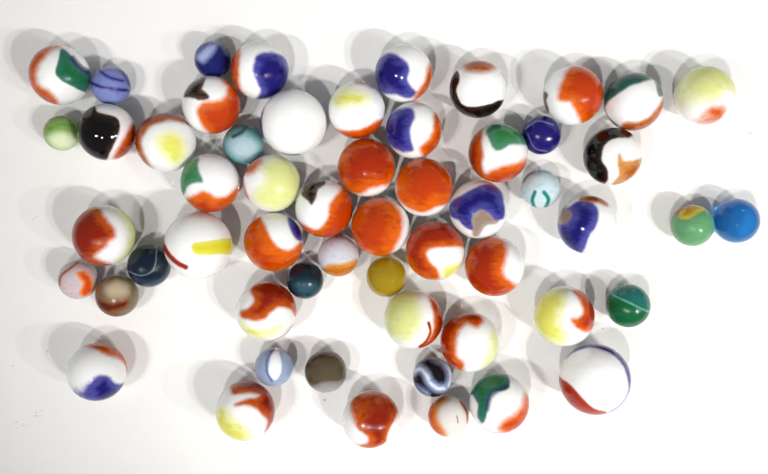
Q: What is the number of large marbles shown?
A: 37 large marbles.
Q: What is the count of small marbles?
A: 19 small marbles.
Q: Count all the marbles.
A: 56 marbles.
